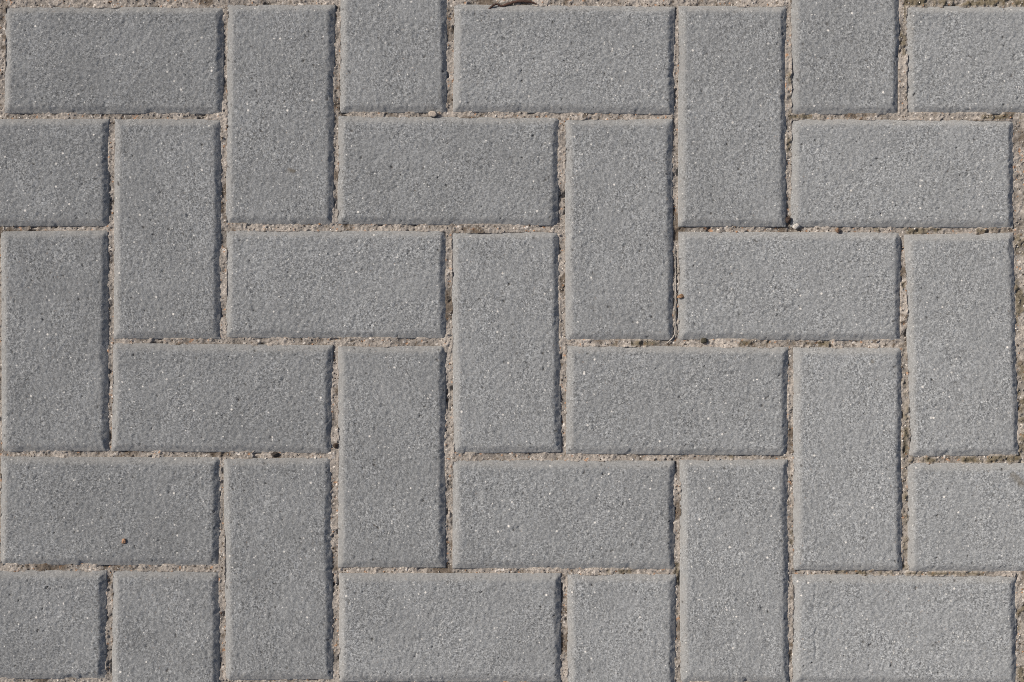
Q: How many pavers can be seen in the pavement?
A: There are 31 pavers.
